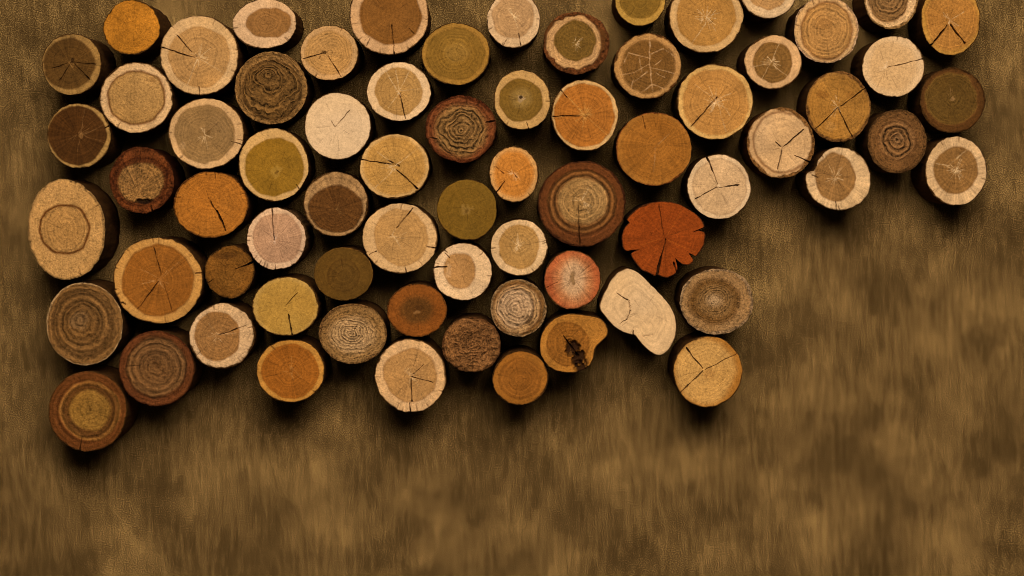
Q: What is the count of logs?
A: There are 70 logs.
